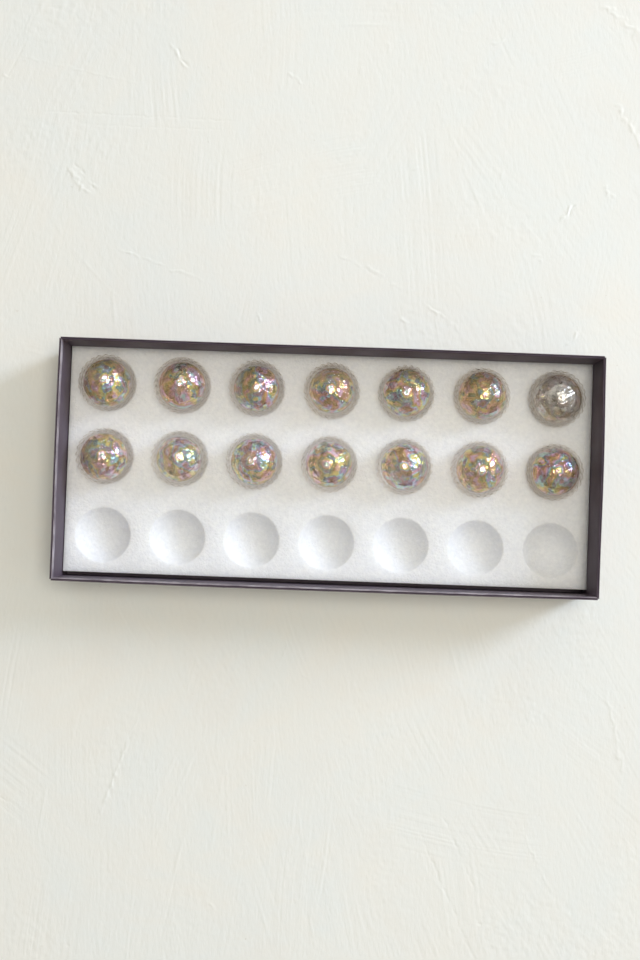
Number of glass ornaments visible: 14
